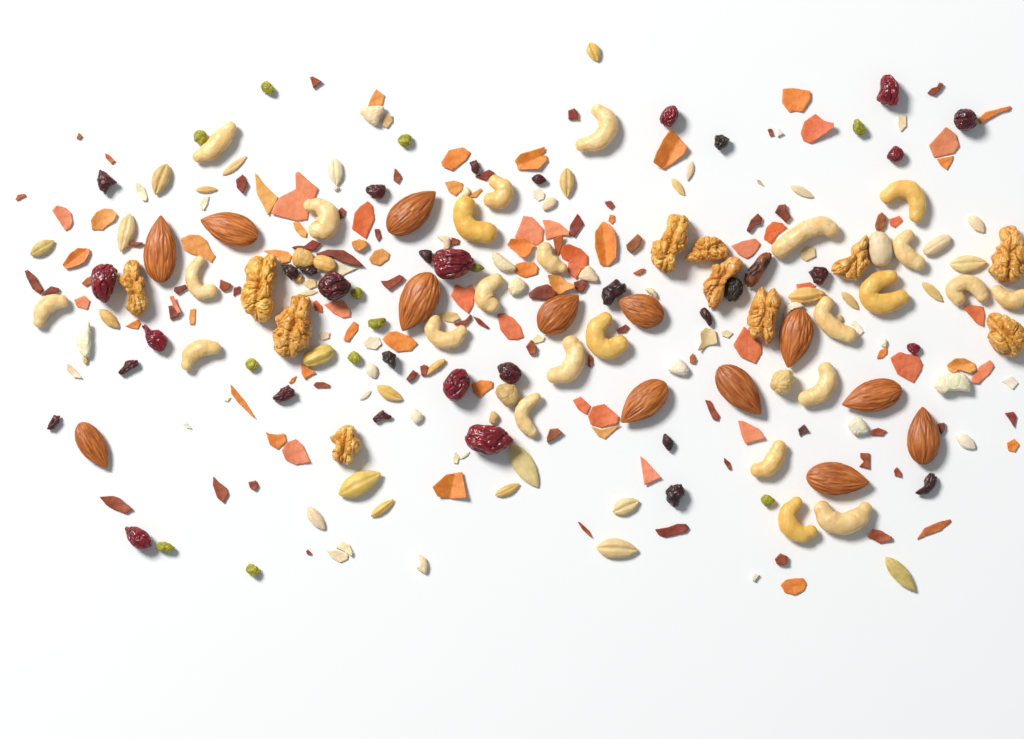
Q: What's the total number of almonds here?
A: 13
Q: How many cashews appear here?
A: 25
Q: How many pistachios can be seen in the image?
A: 11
